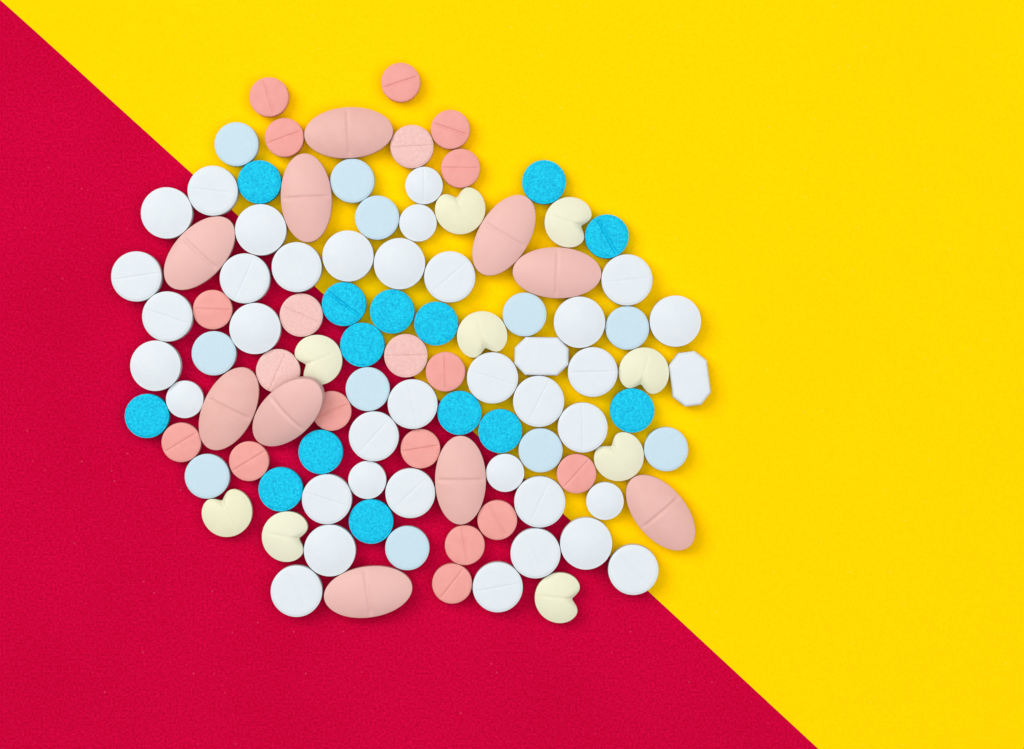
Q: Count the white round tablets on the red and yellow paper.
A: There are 36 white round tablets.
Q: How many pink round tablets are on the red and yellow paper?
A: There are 19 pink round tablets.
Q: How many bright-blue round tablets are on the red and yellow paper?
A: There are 14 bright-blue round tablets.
